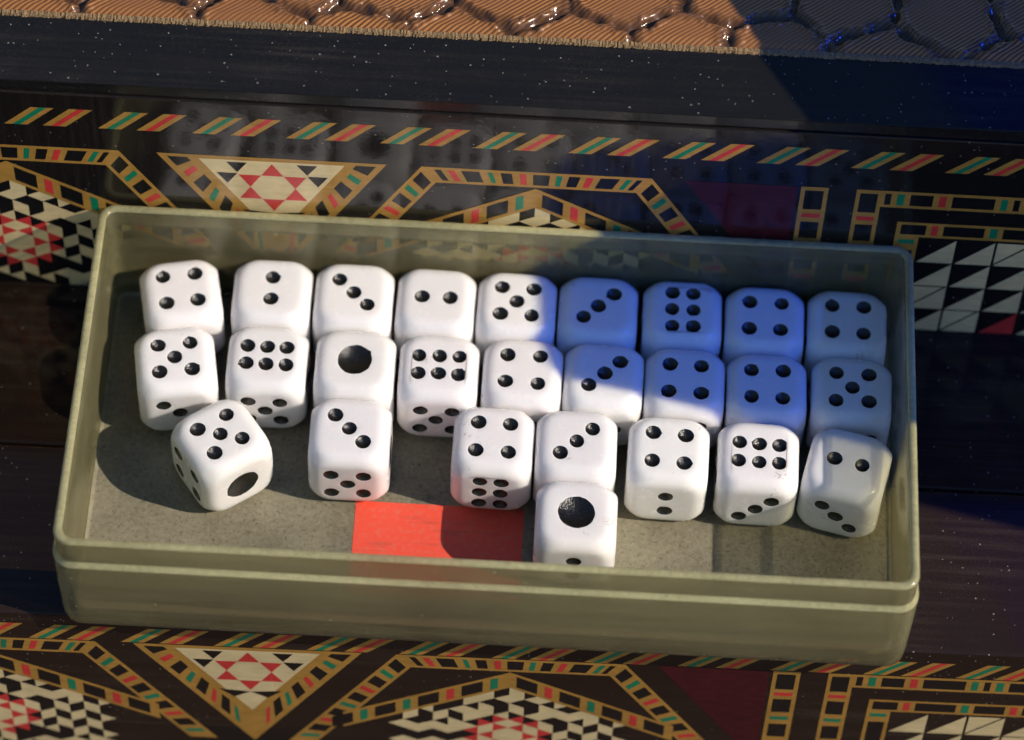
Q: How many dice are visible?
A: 26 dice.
